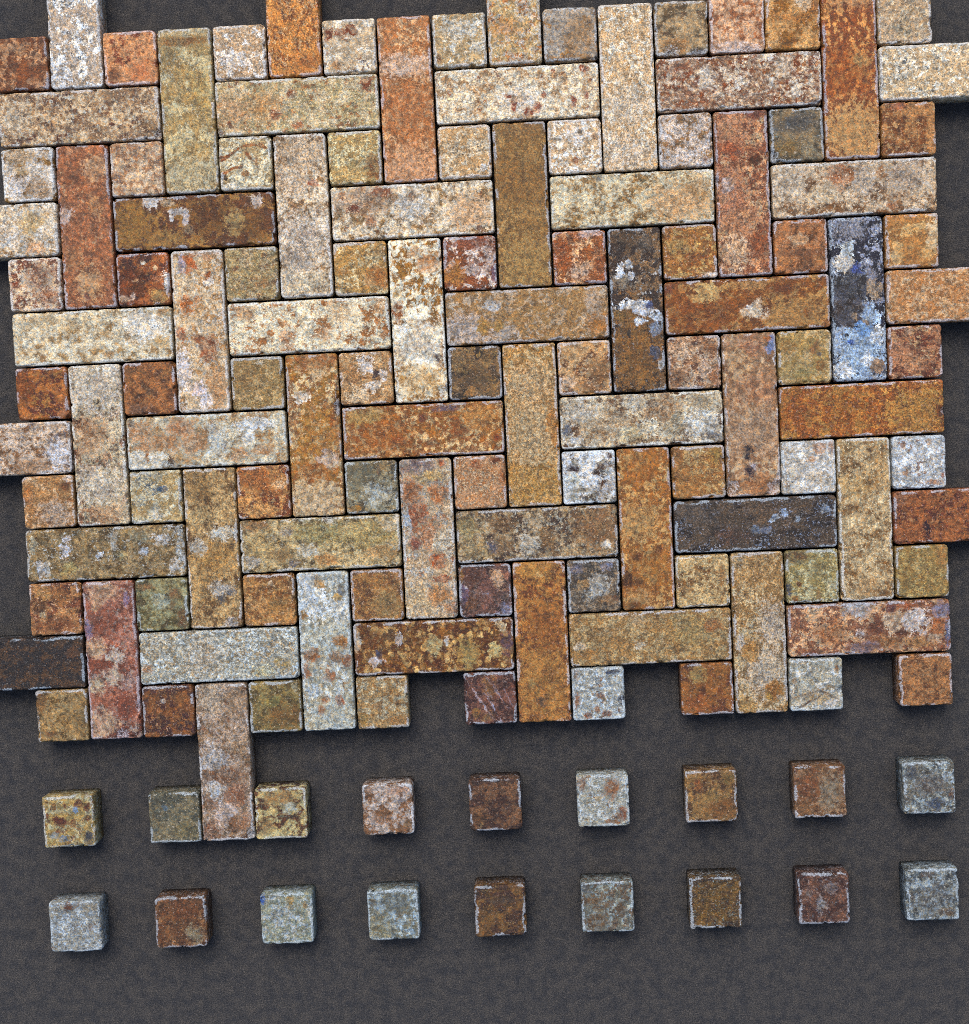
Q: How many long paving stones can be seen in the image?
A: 59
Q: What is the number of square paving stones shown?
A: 81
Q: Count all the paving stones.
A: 140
